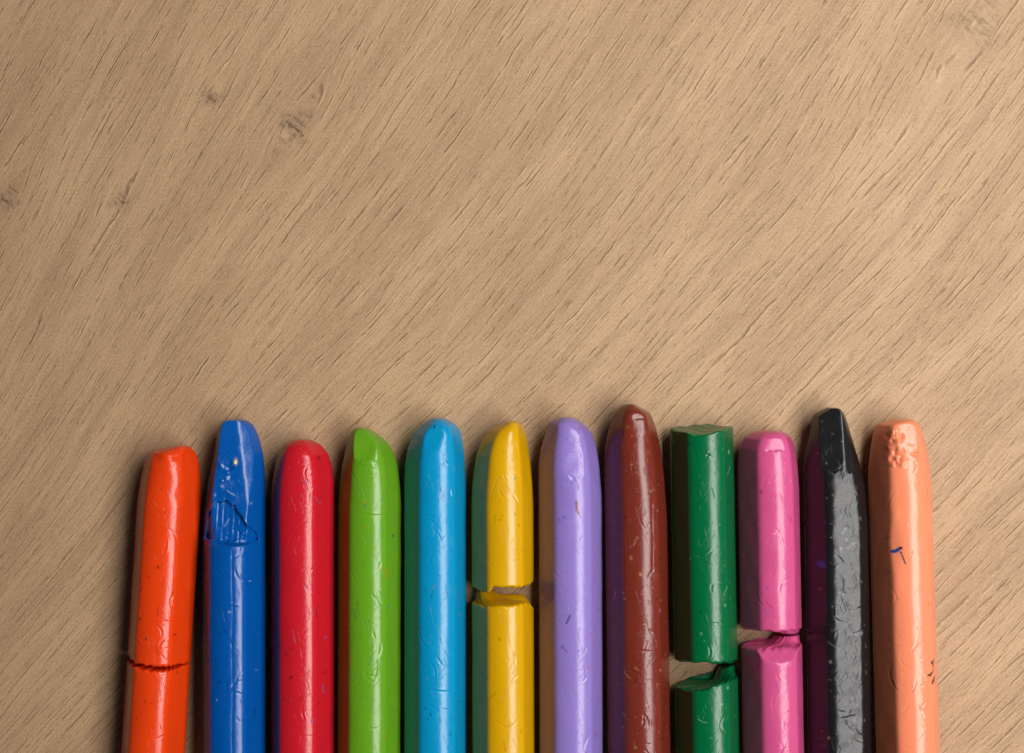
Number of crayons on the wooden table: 12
